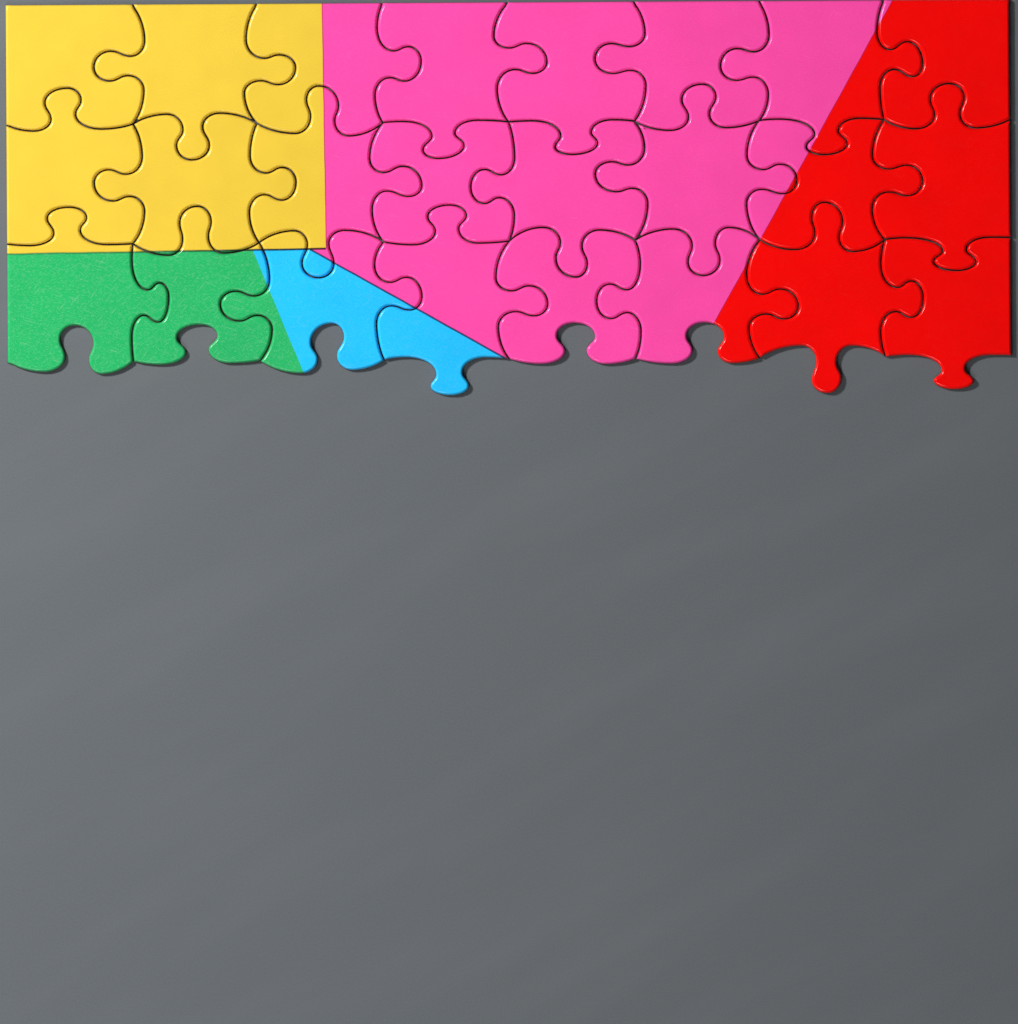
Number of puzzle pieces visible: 24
